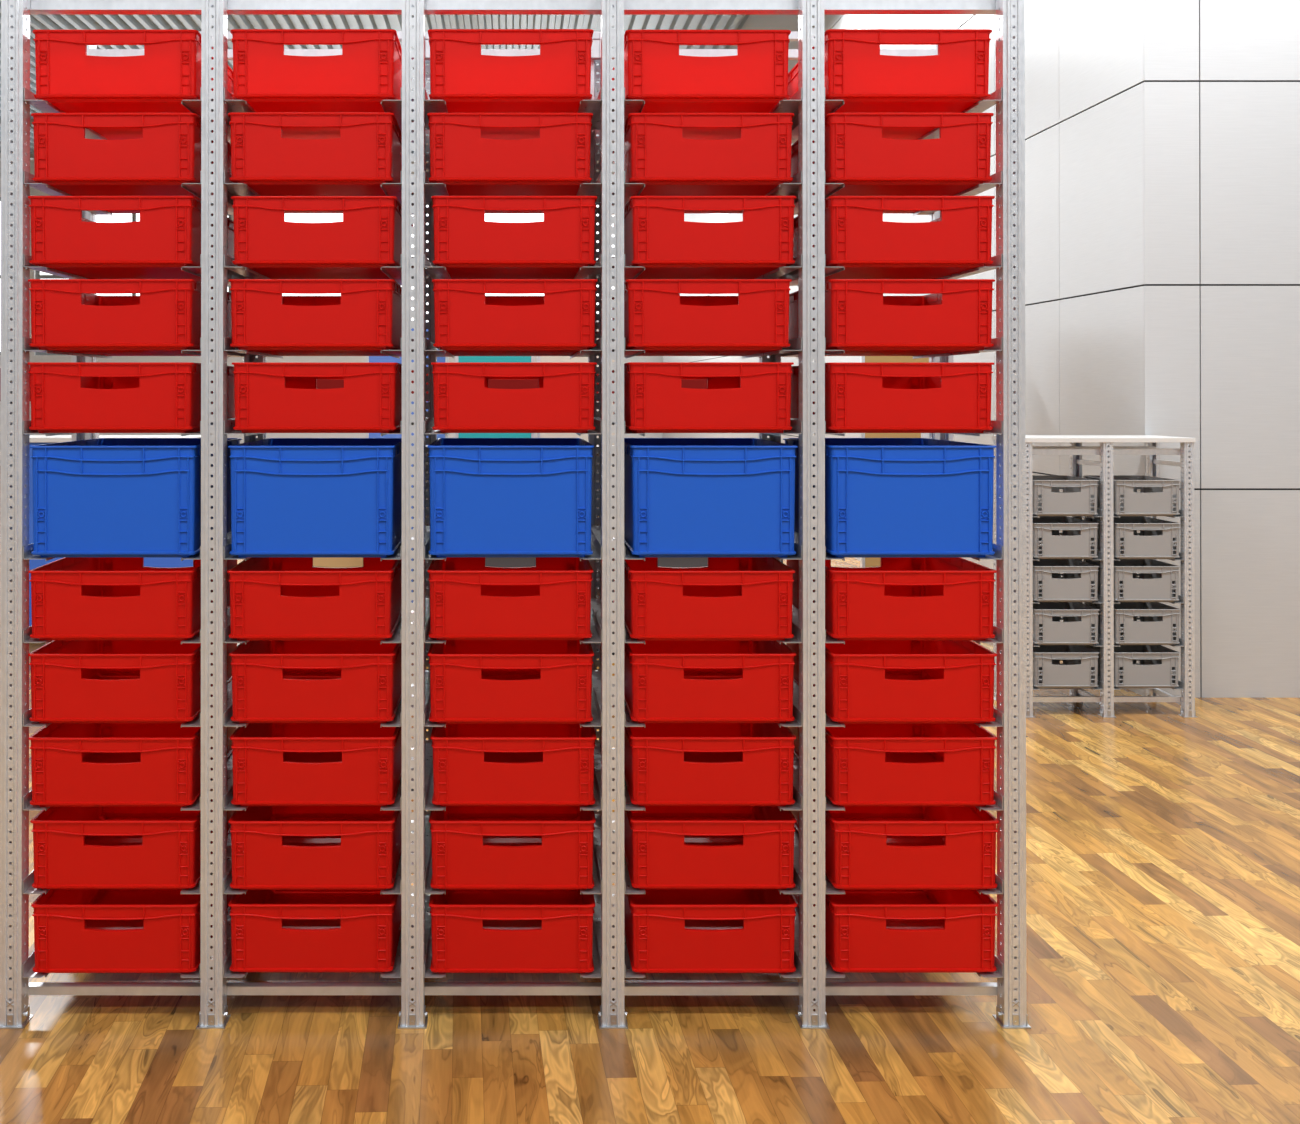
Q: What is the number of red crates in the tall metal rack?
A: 50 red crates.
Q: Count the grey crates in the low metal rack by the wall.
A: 10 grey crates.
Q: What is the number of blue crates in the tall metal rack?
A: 5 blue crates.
